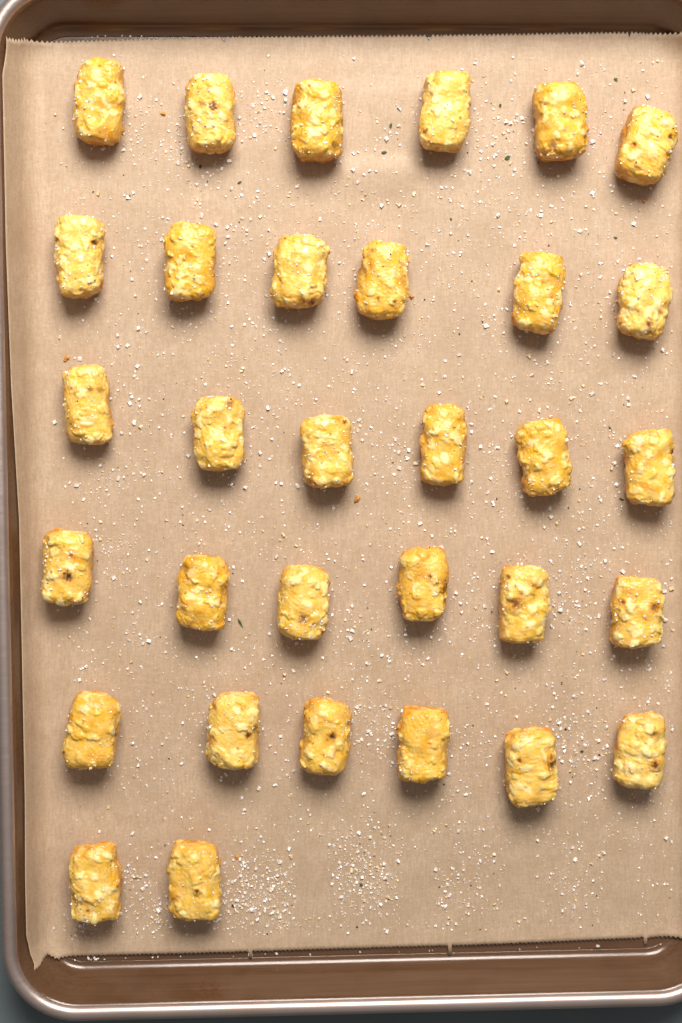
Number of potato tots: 32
